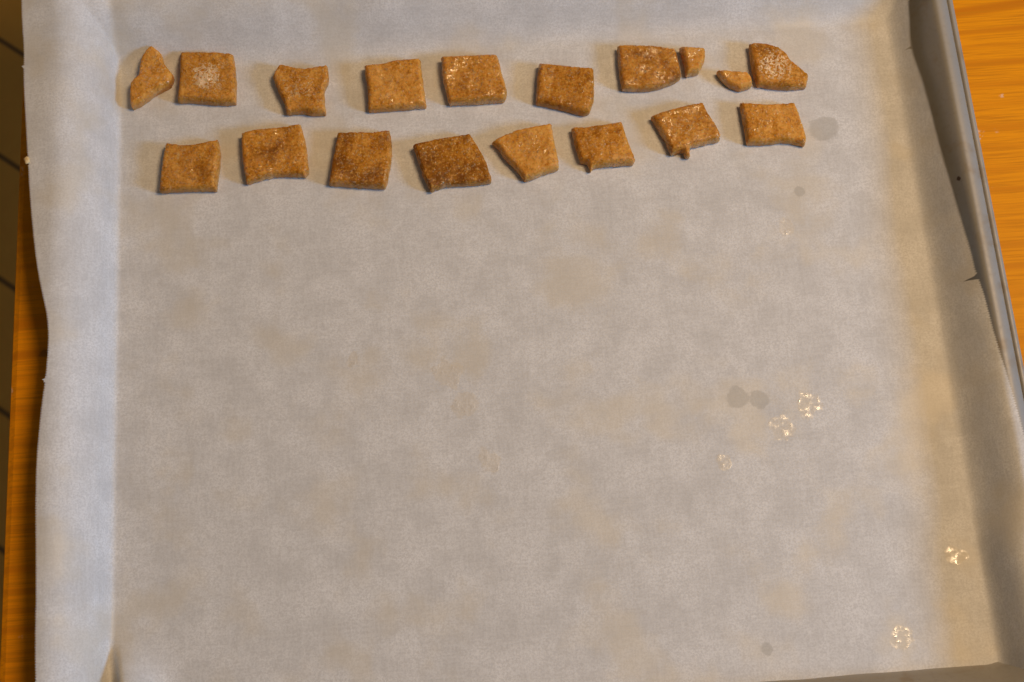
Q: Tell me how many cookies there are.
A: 18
